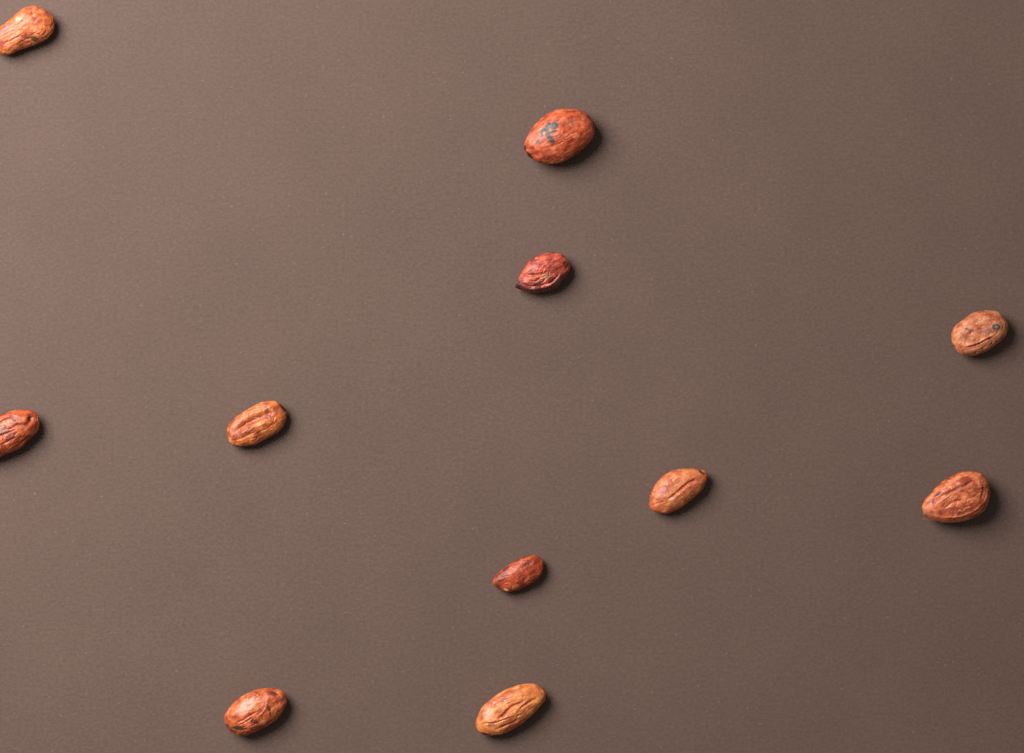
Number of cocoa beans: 11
